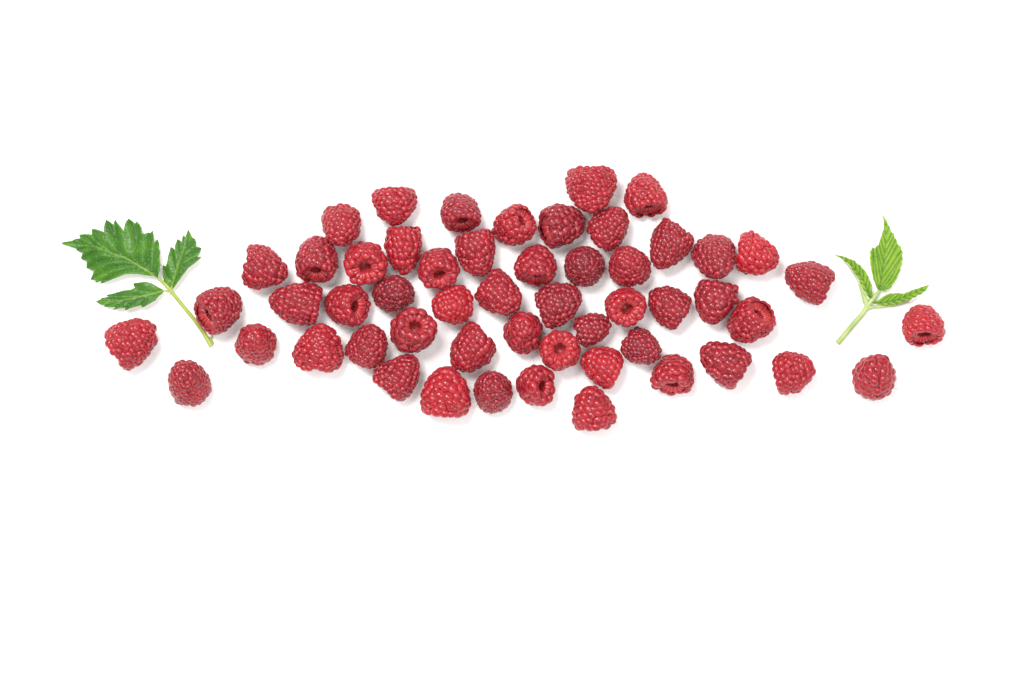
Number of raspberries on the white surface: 54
